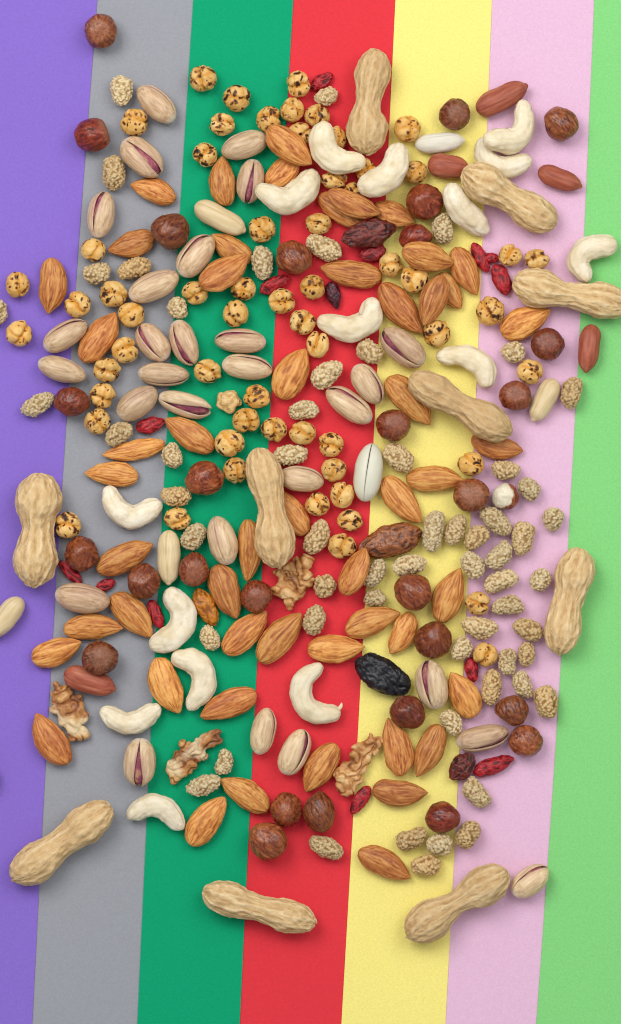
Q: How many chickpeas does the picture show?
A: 60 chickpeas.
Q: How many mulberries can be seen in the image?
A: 59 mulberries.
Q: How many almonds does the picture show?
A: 52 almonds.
